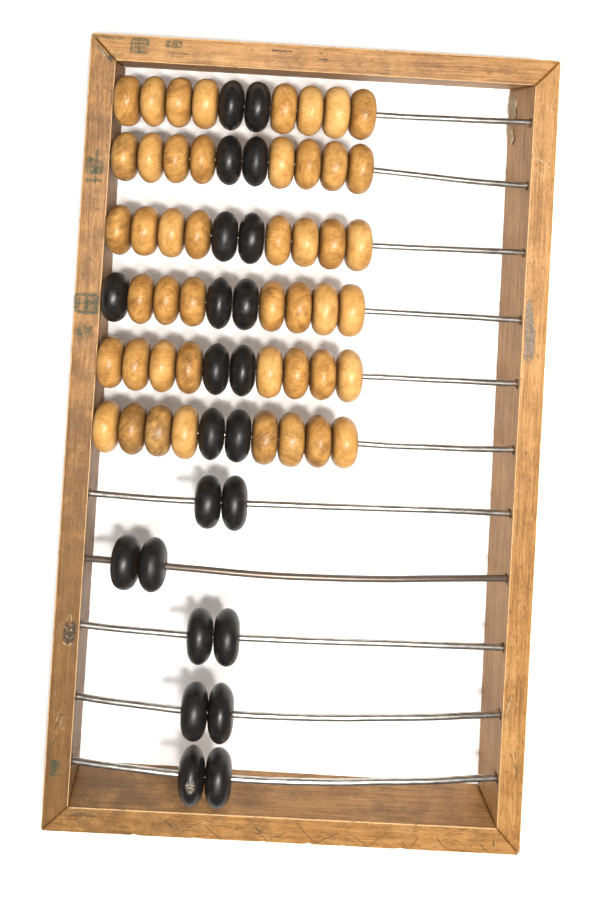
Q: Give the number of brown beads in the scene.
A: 47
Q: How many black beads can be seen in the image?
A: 23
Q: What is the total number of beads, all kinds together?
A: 70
